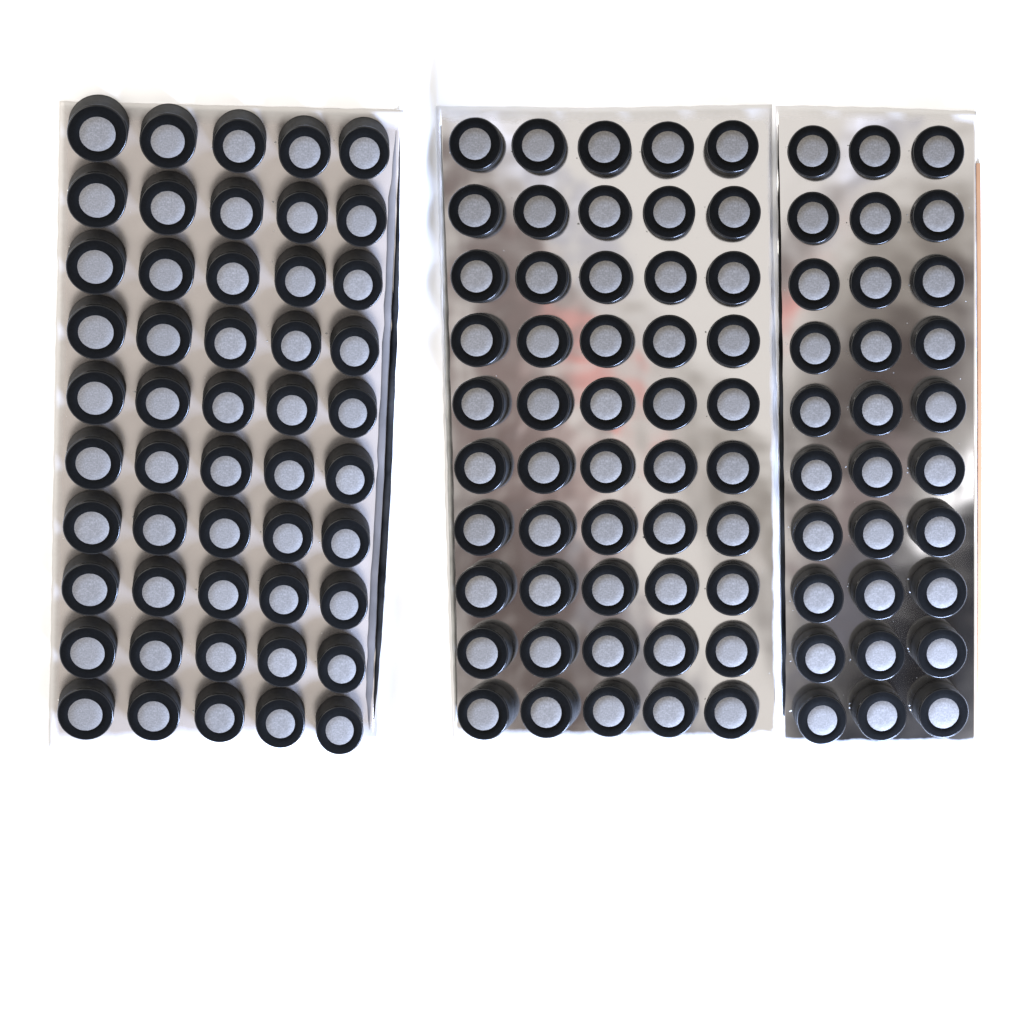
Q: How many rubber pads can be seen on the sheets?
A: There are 130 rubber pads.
